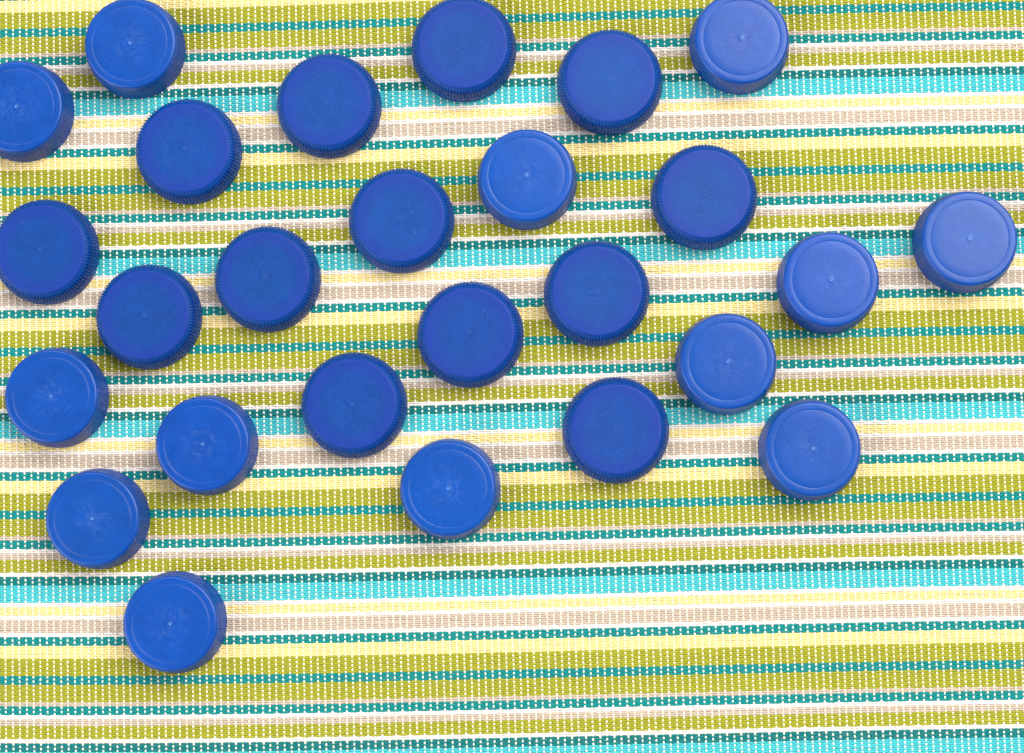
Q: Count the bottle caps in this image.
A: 26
